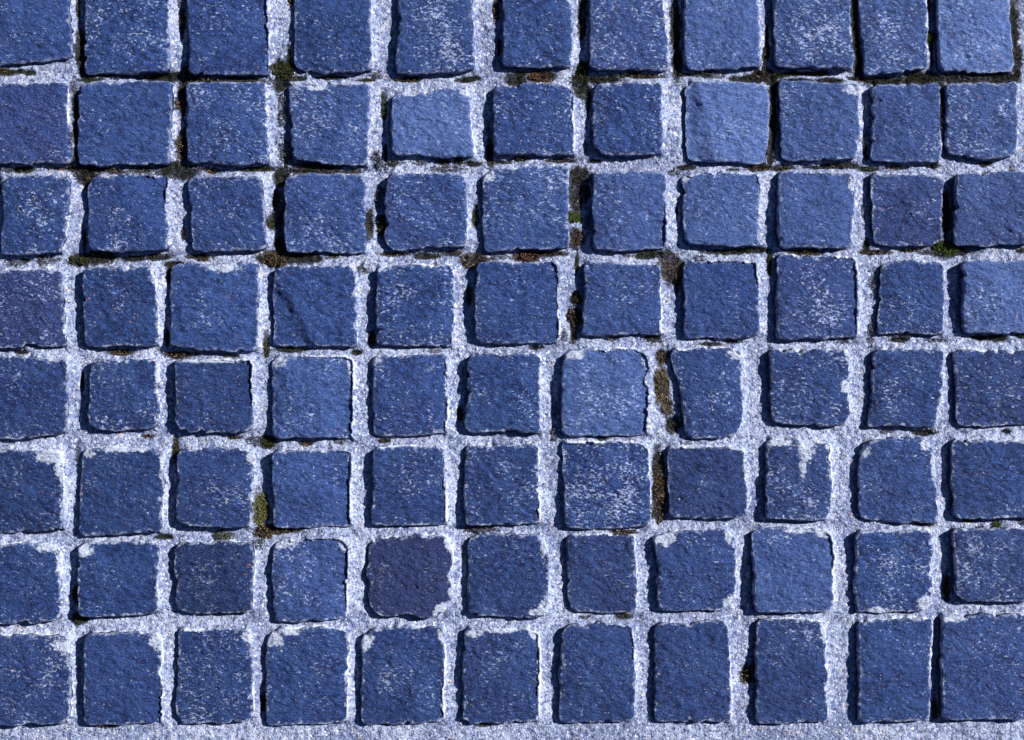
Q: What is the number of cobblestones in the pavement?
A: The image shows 88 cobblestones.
